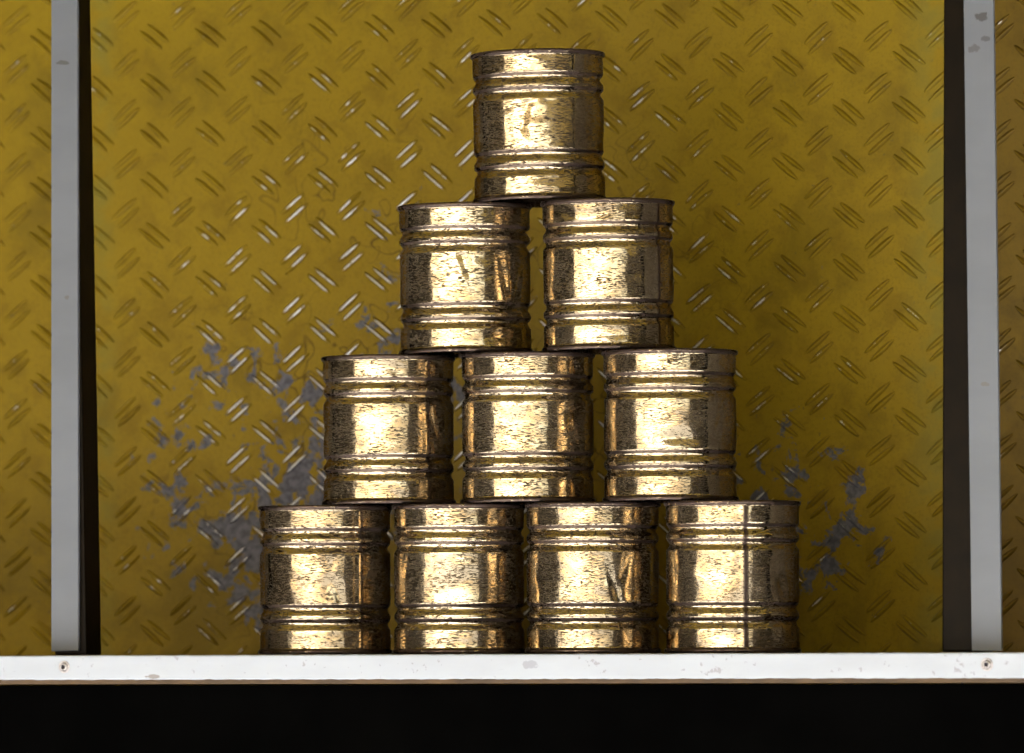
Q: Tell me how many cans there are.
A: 10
